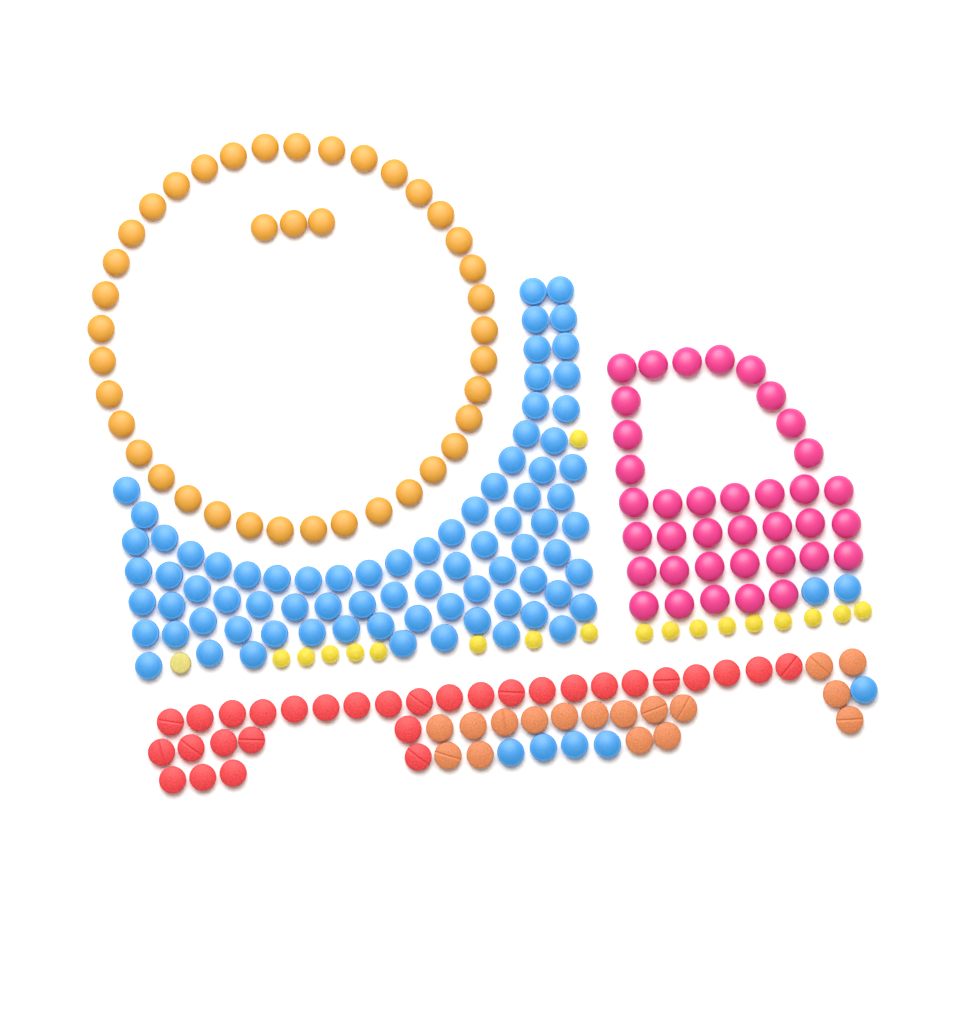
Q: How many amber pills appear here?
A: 40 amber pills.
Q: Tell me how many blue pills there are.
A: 85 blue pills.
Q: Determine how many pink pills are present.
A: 37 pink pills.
